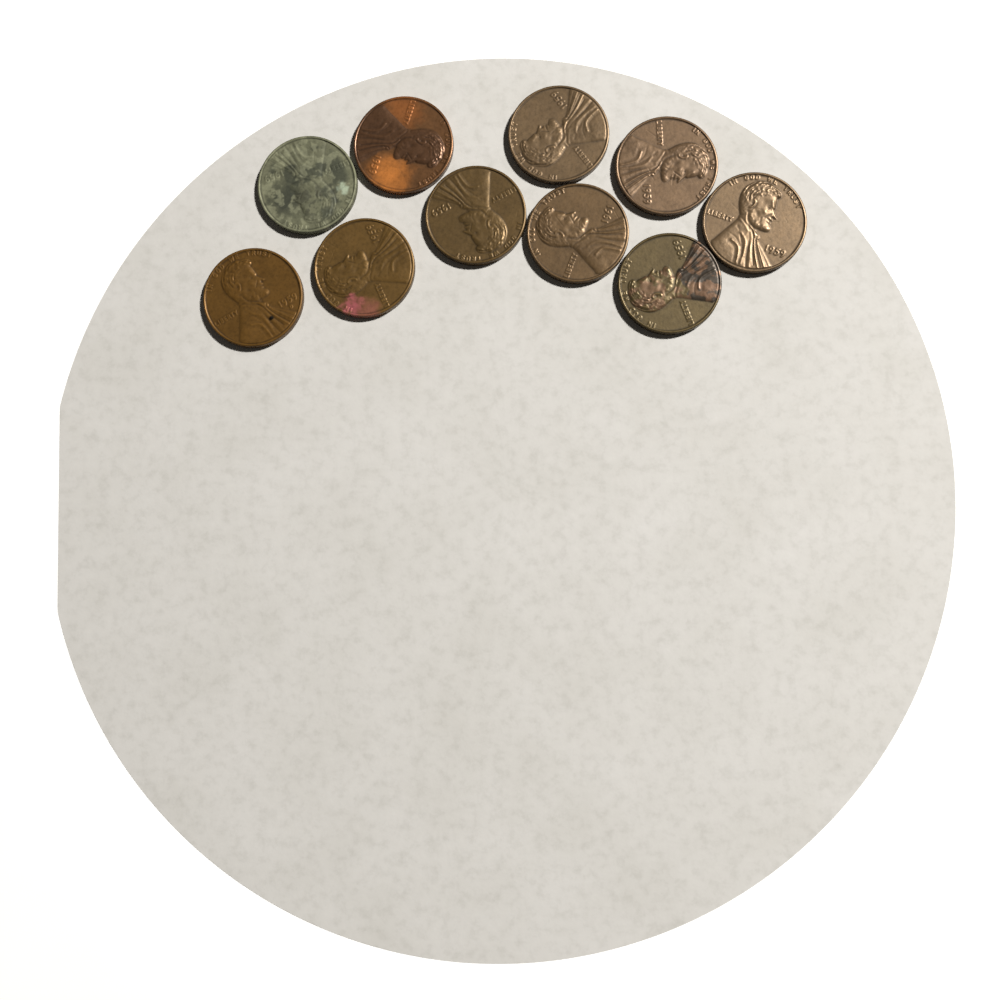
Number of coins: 10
